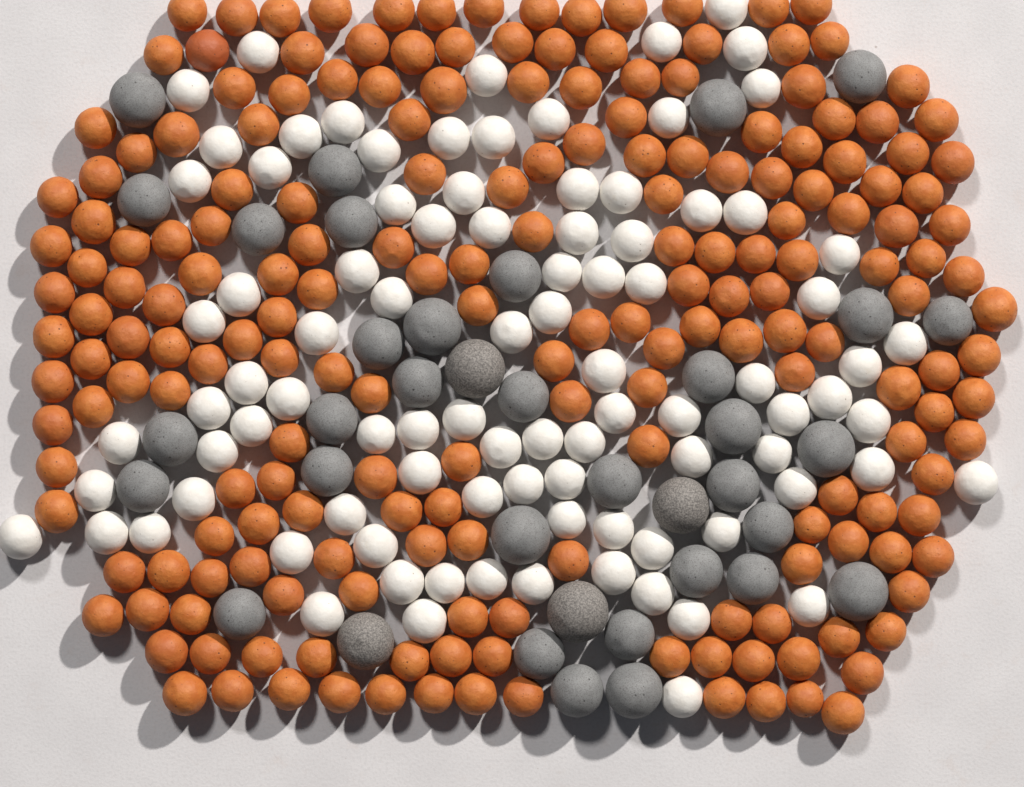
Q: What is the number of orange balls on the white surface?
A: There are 200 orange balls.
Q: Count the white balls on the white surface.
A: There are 92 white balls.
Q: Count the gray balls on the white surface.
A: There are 37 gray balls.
